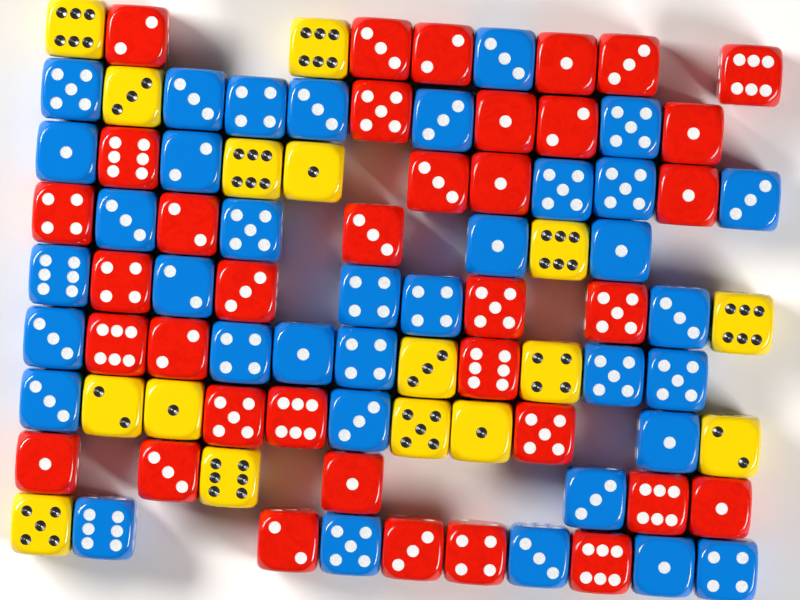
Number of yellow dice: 16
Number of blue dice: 36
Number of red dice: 36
